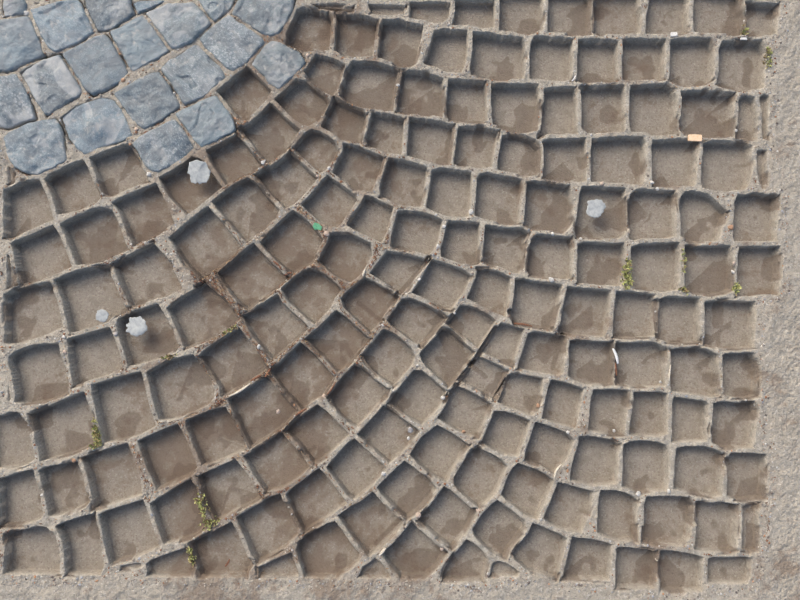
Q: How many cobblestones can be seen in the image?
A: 20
